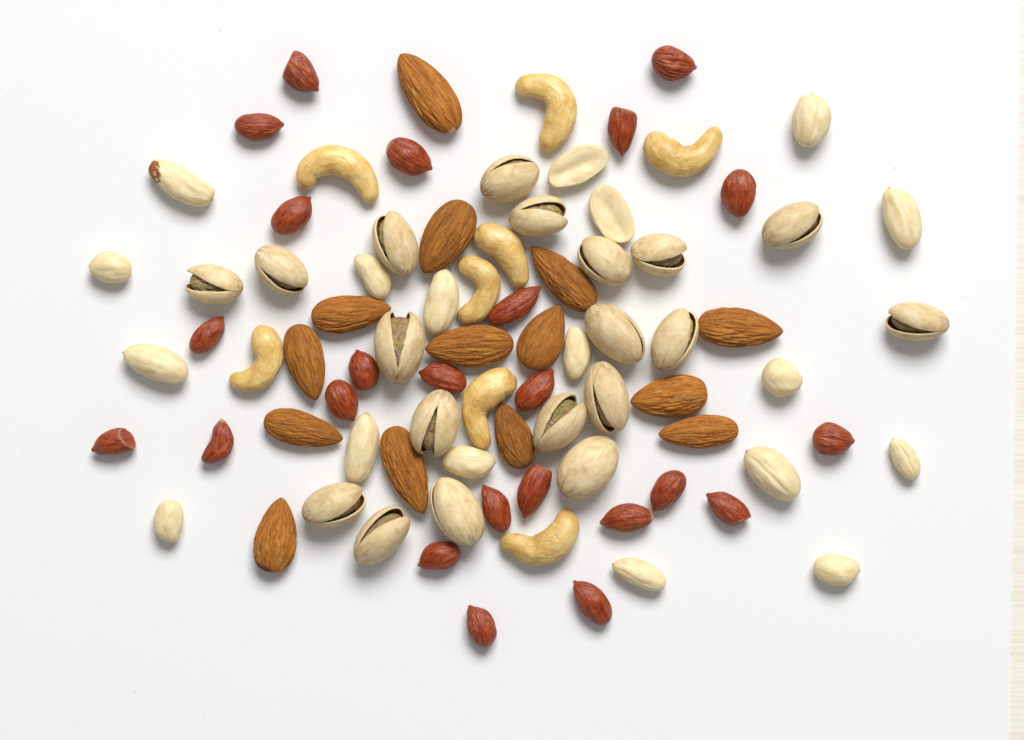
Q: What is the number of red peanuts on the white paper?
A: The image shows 24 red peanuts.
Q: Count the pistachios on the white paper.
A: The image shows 19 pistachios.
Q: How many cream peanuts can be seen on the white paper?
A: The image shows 18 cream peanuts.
